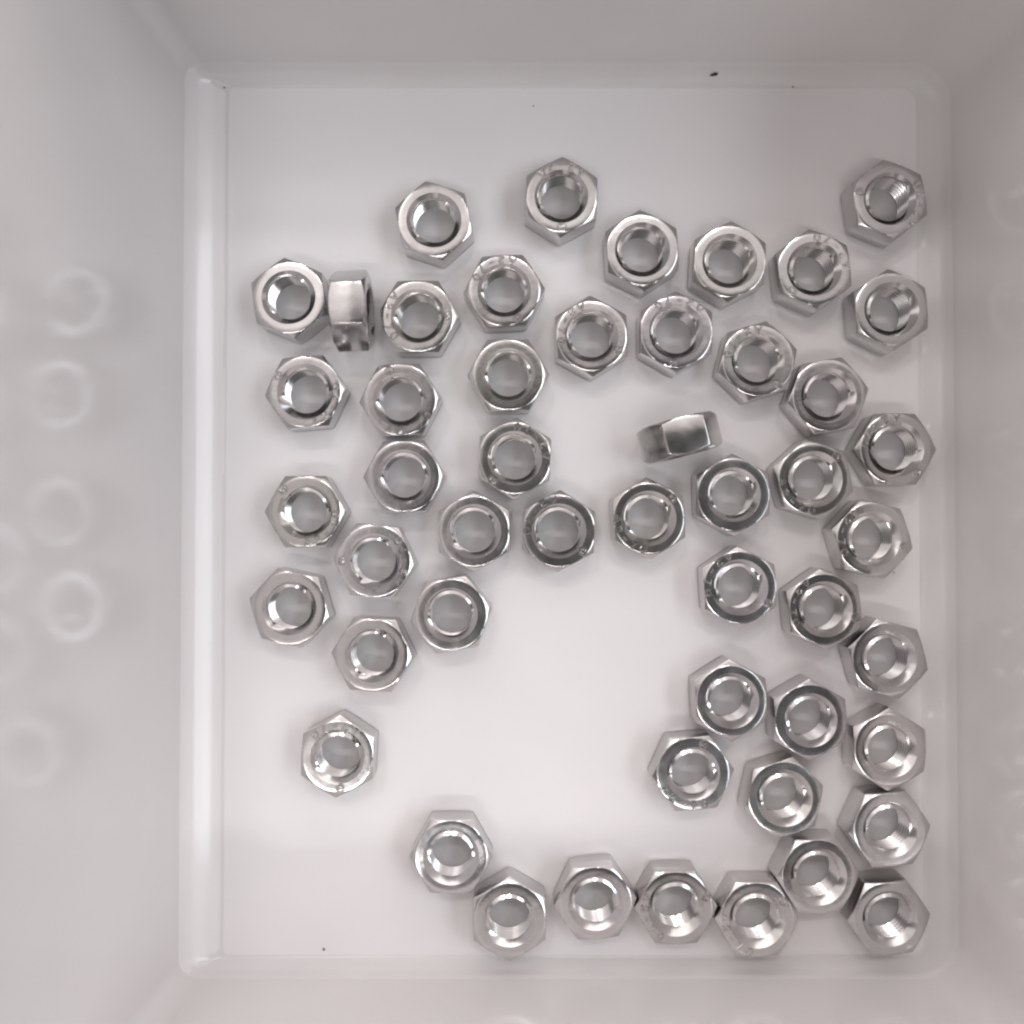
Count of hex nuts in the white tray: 50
